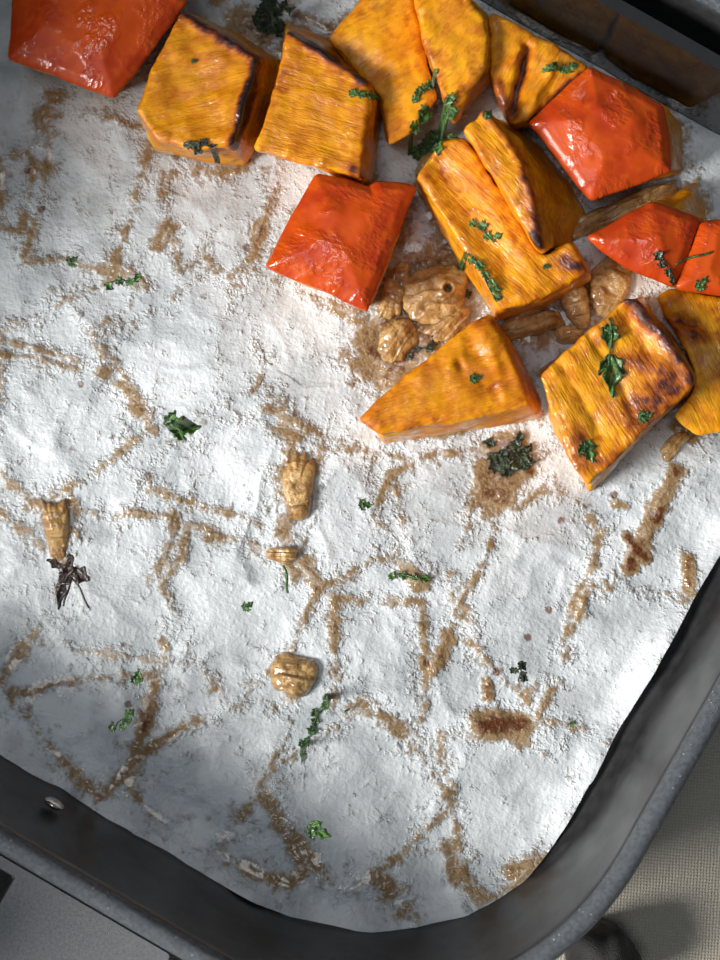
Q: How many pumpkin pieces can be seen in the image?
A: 15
